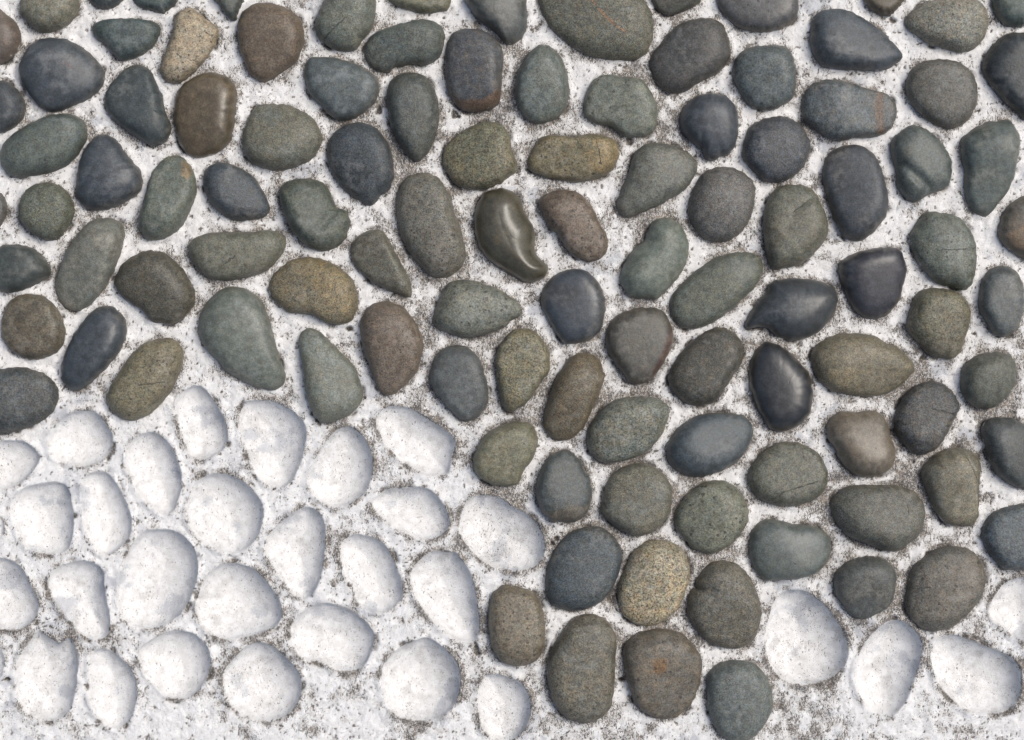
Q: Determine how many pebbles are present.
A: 109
